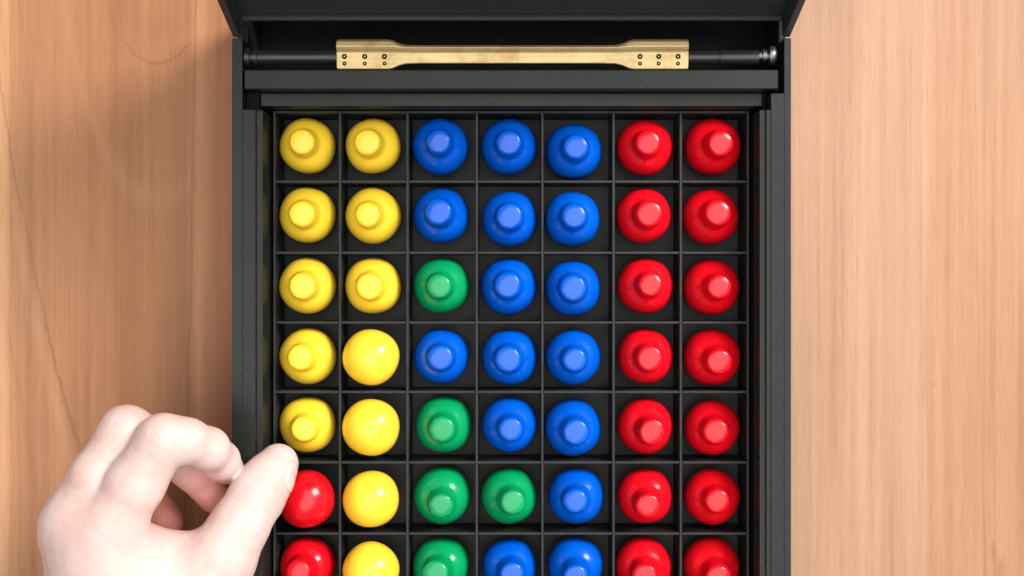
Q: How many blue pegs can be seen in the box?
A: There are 16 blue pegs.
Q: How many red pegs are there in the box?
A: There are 16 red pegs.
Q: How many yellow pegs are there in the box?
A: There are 12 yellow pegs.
